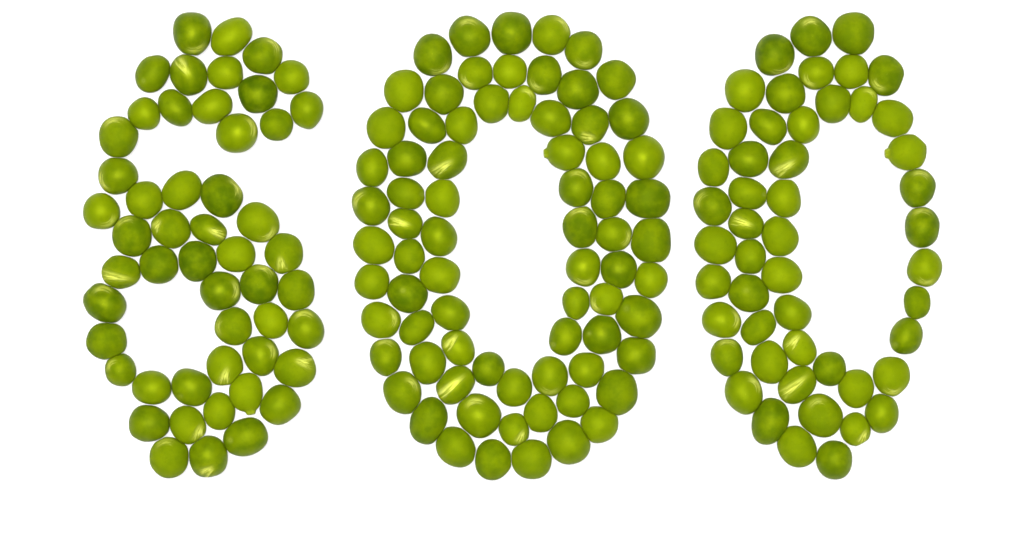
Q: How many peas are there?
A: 175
